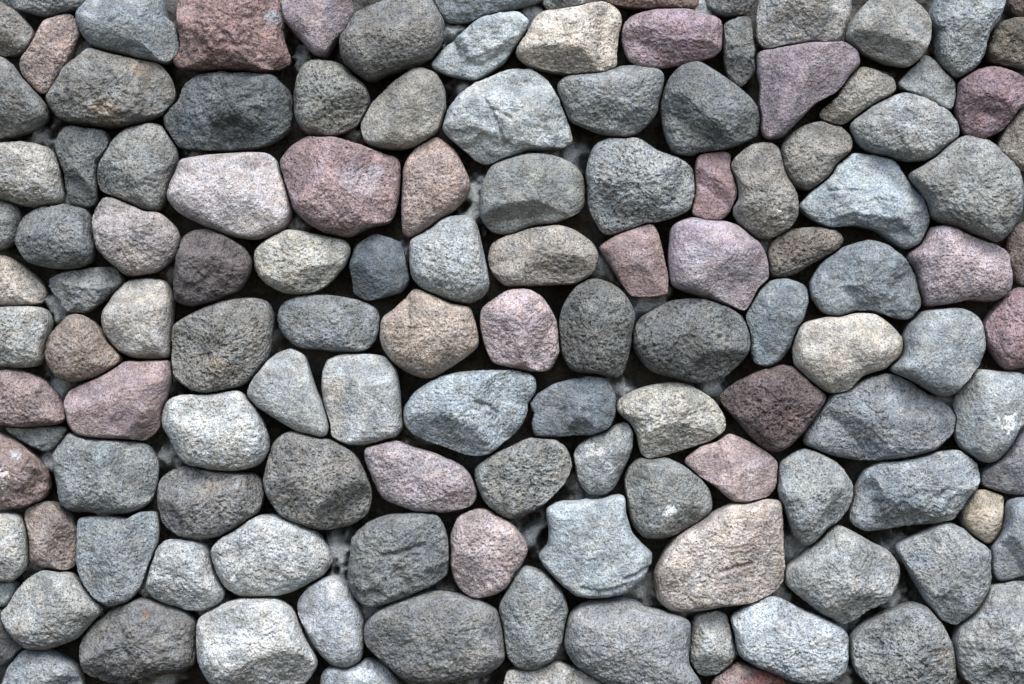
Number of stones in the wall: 130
